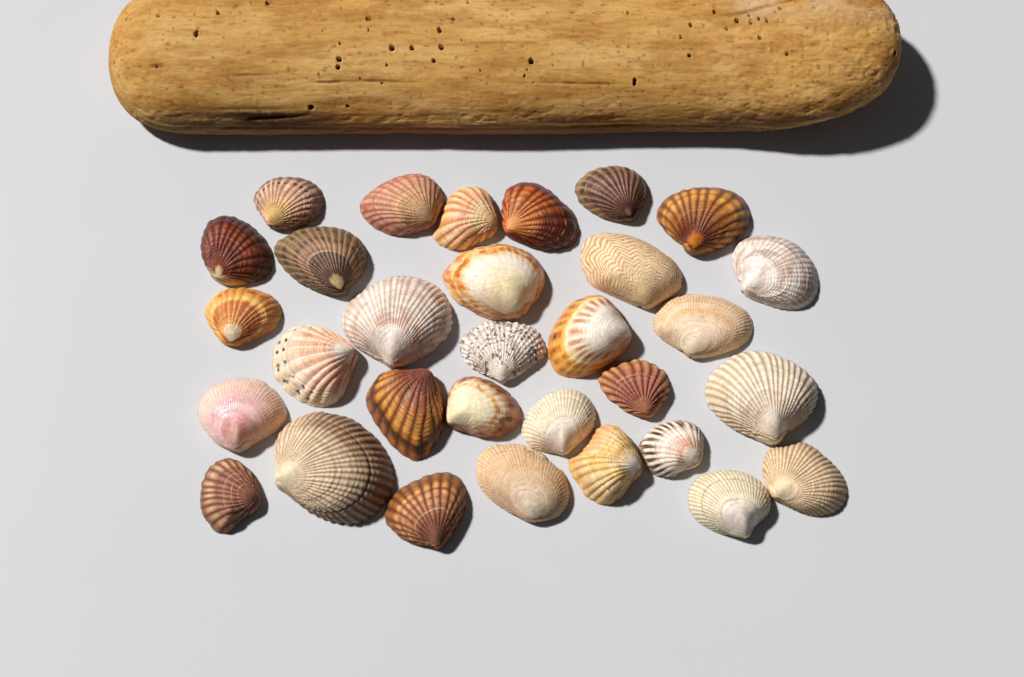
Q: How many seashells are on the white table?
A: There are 31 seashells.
